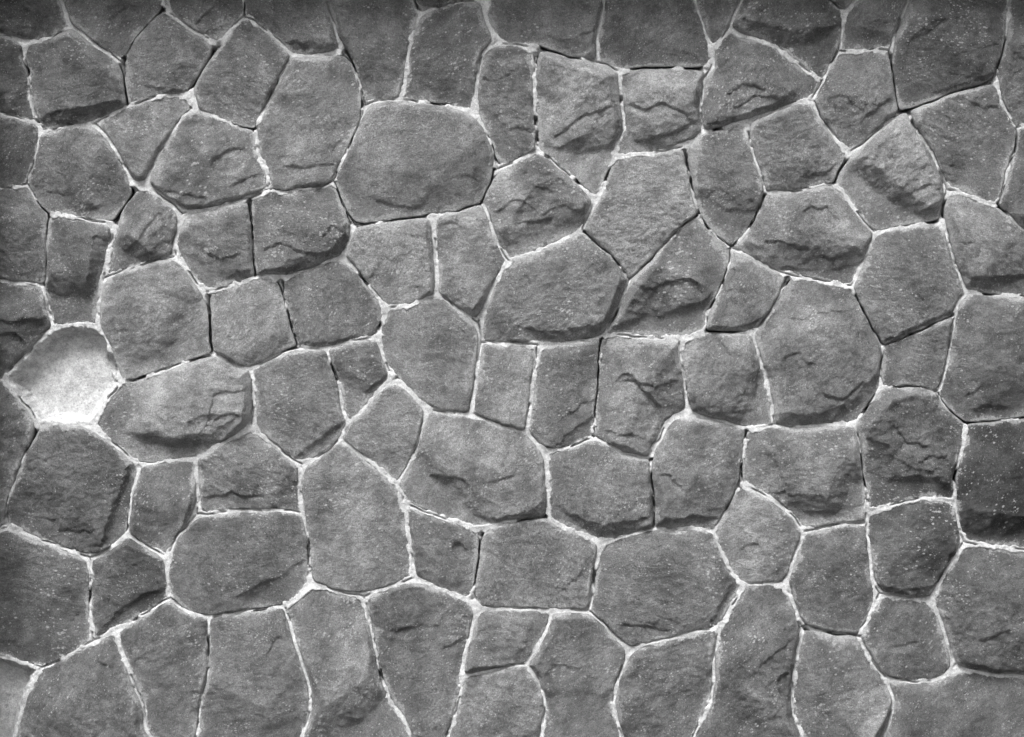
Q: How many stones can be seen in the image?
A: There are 100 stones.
